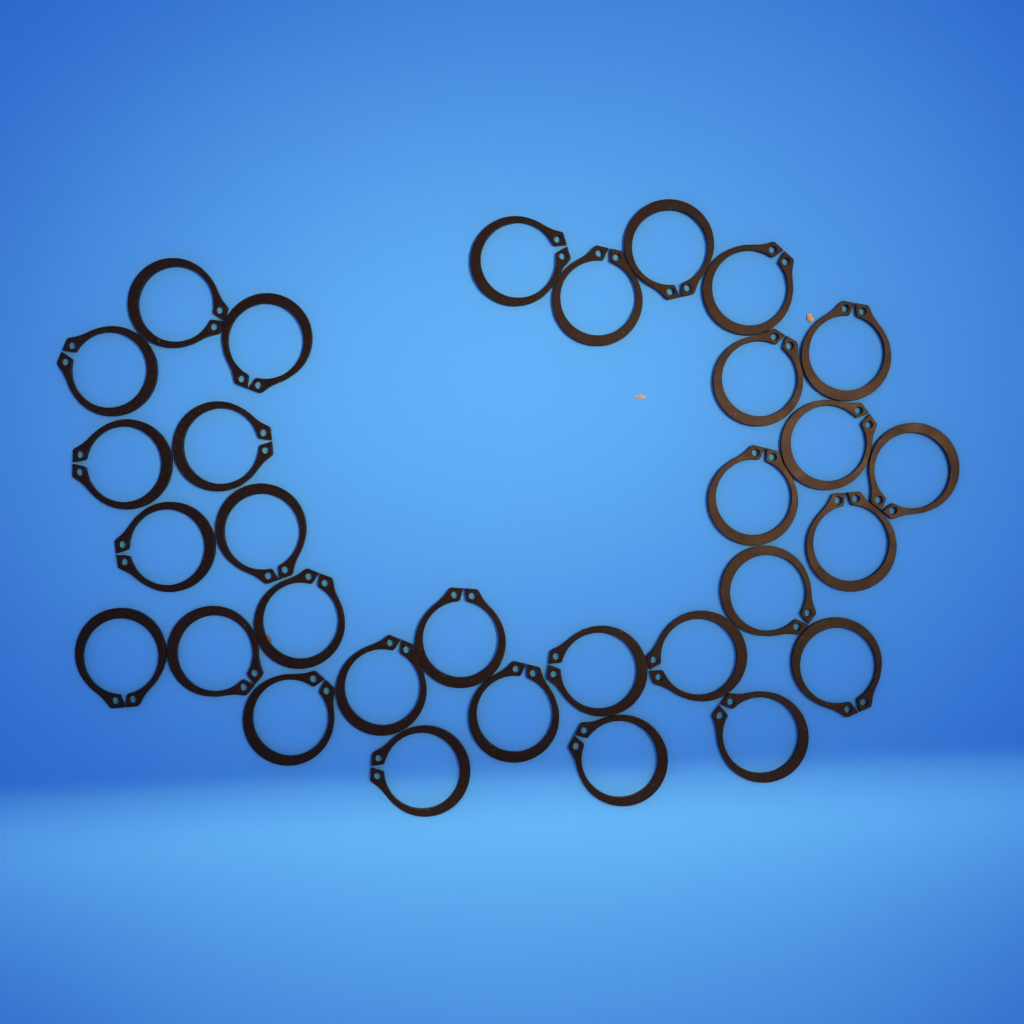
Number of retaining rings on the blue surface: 31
